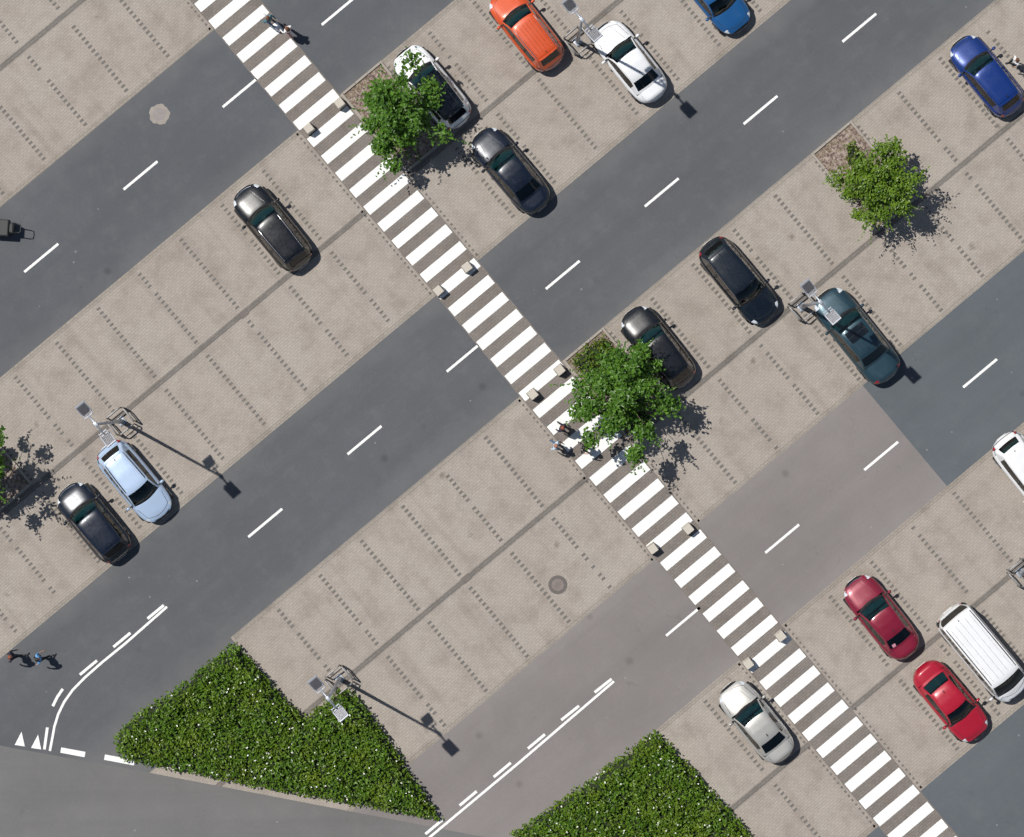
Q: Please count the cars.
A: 17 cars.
